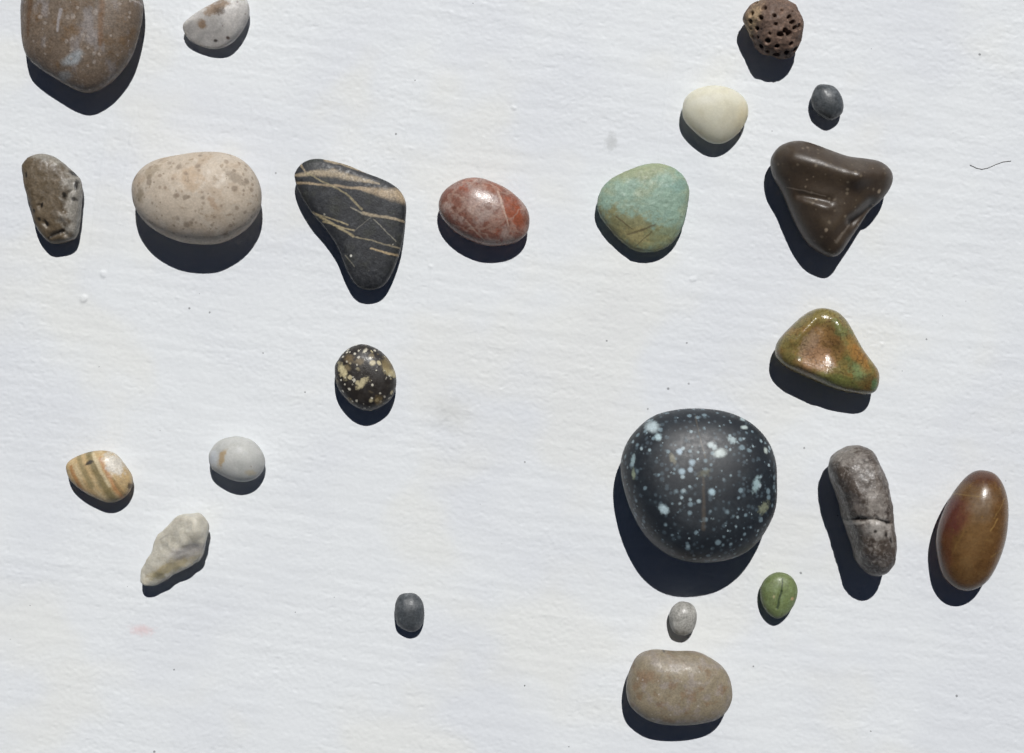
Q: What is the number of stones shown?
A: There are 23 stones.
